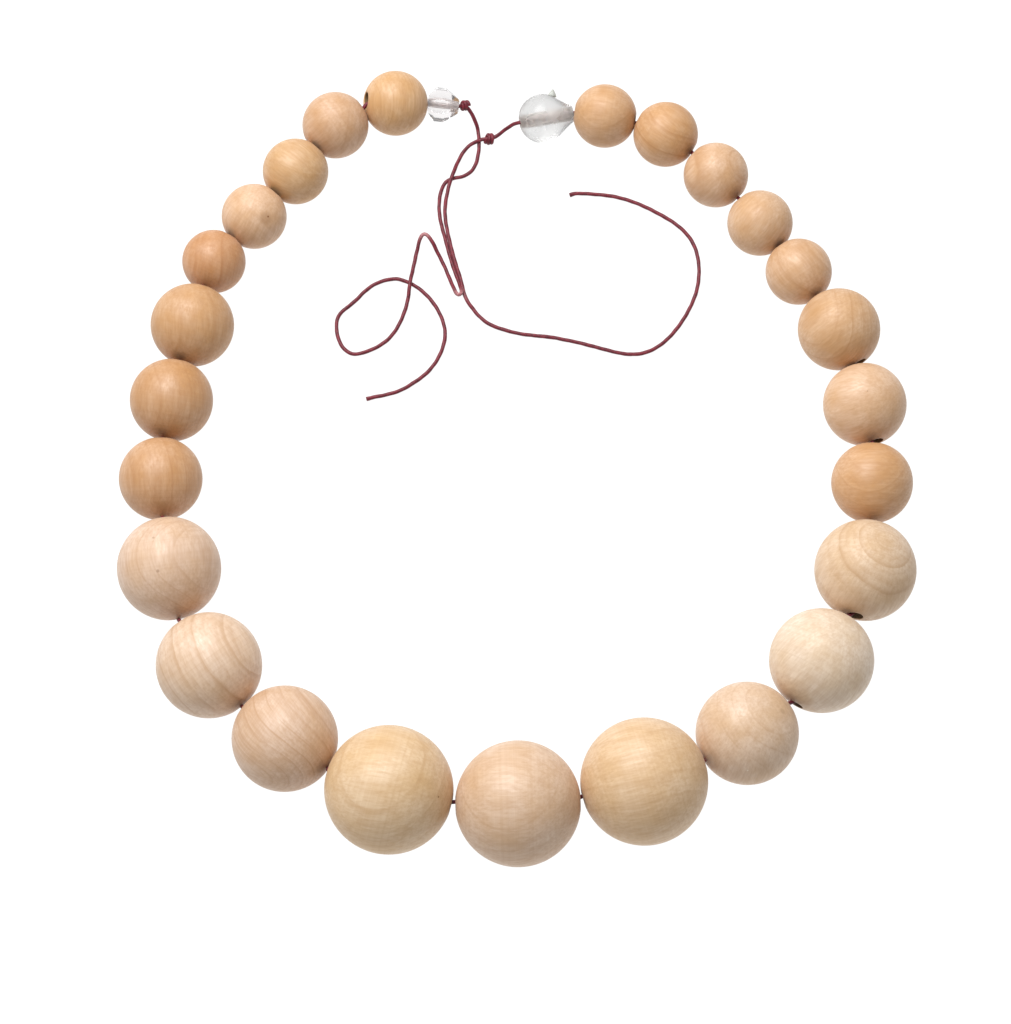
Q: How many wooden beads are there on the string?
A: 25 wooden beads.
